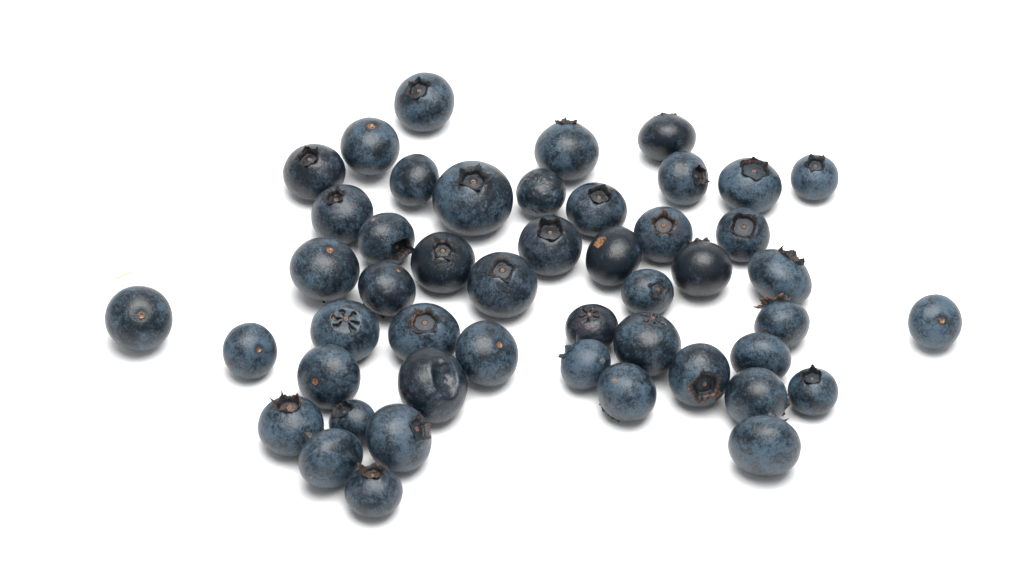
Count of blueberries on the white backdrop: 48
